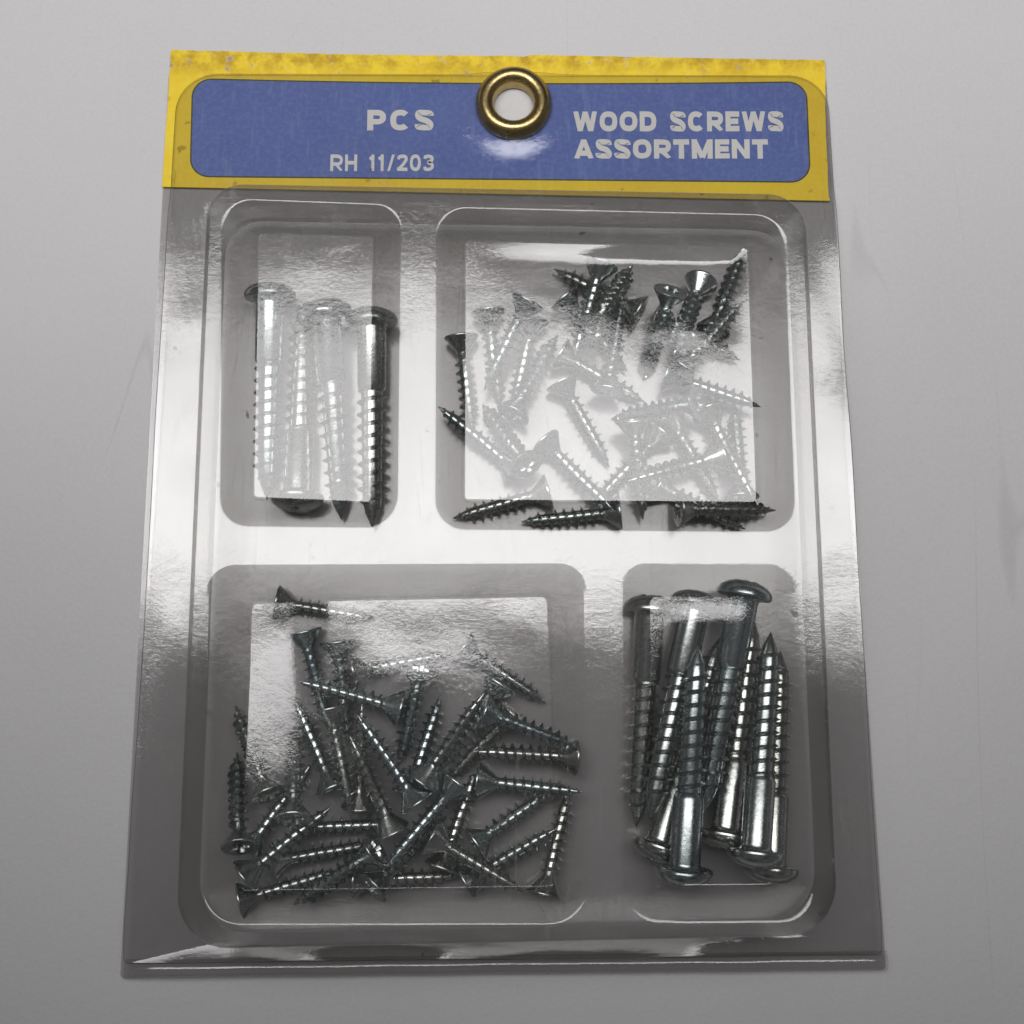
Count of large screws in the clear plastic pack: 12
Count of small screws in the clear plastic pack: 68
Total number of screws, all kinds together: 80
